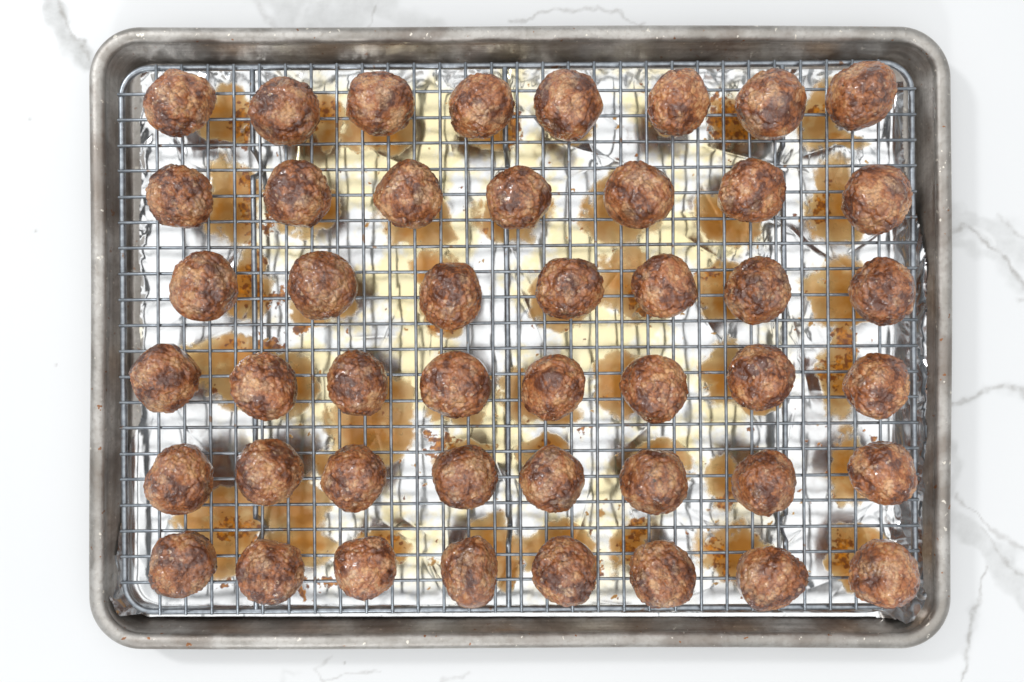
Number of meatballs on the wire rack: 46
